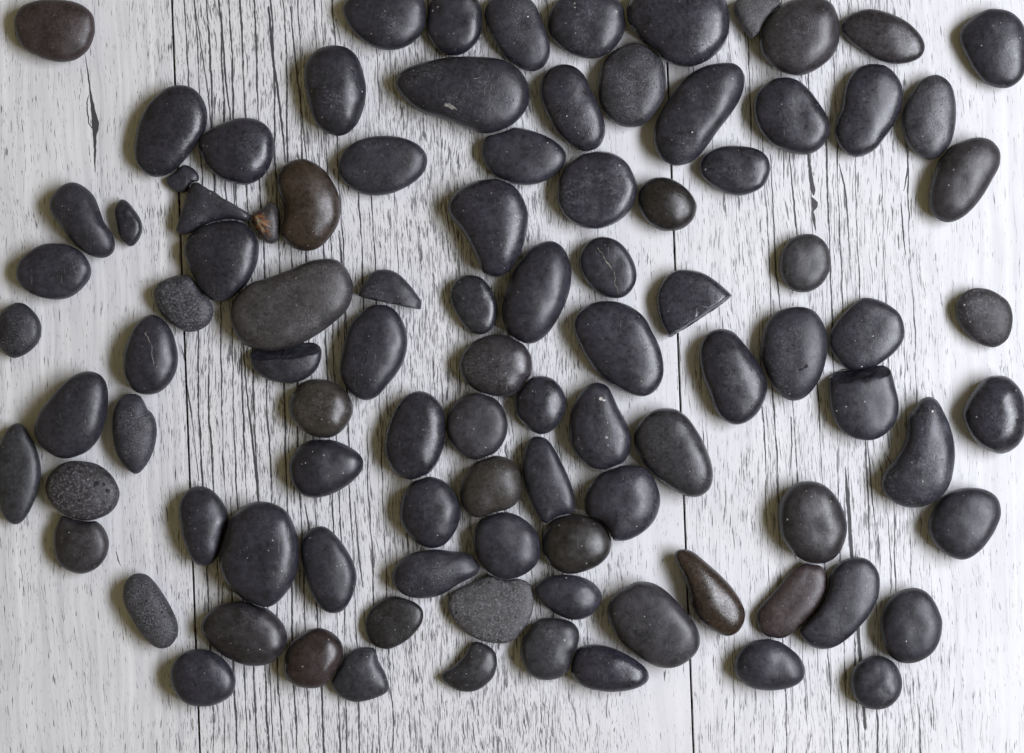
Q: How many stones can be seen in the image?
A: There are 98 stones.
